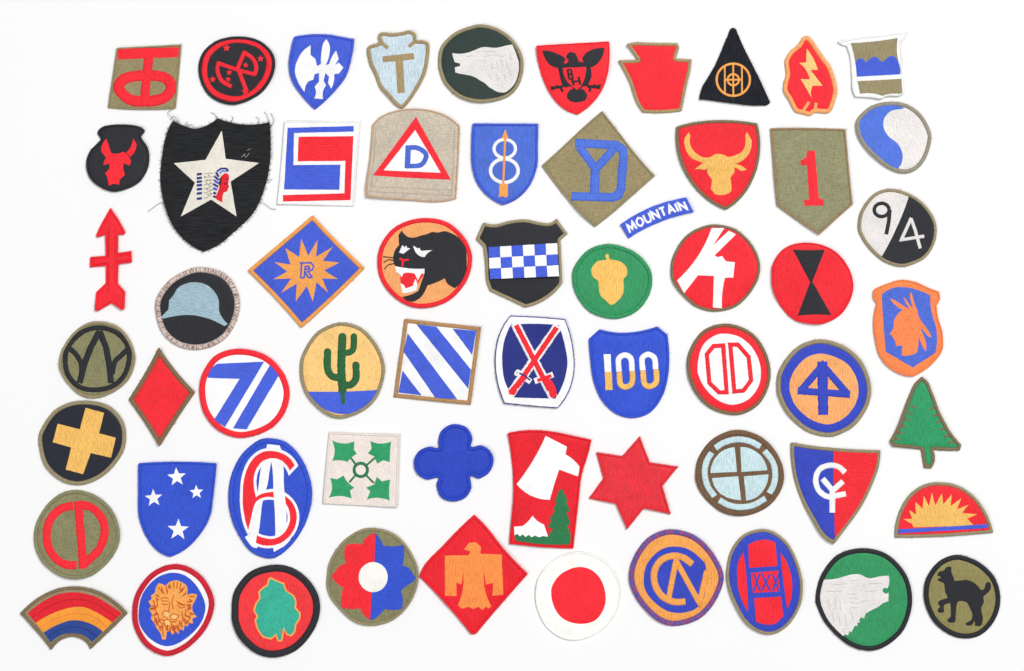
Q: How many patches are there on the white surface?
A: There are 61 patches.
